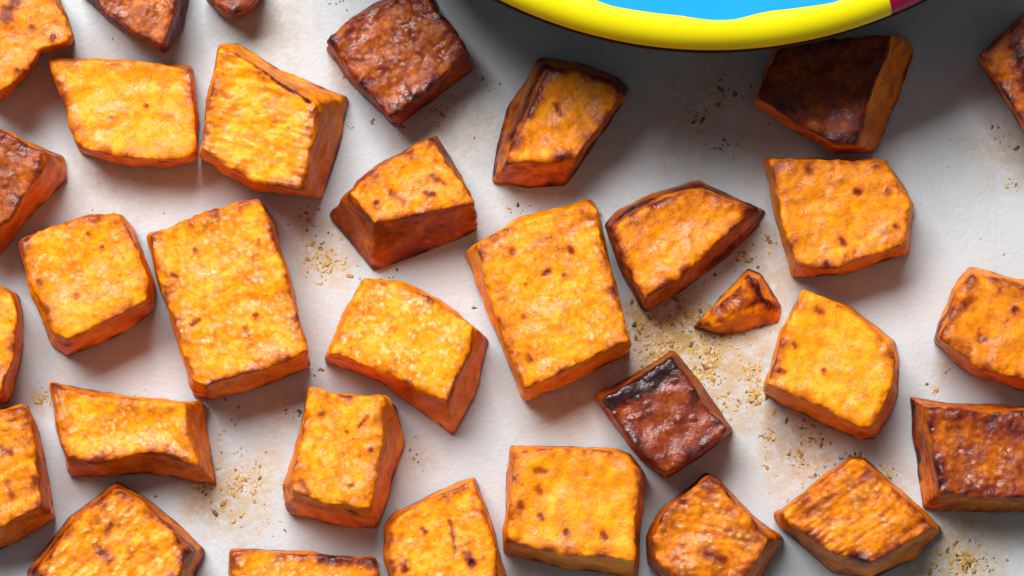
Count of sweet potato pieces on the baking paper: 32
